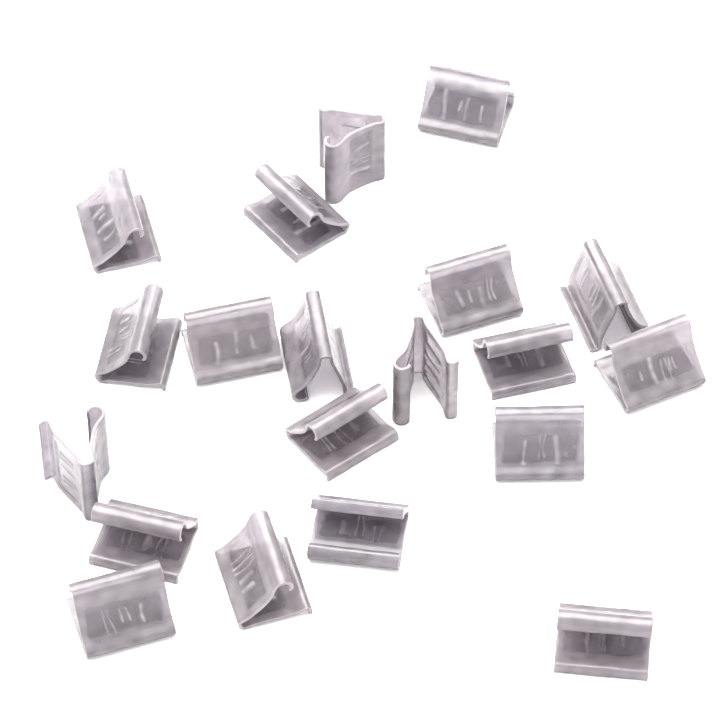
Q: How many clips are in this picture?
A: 20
